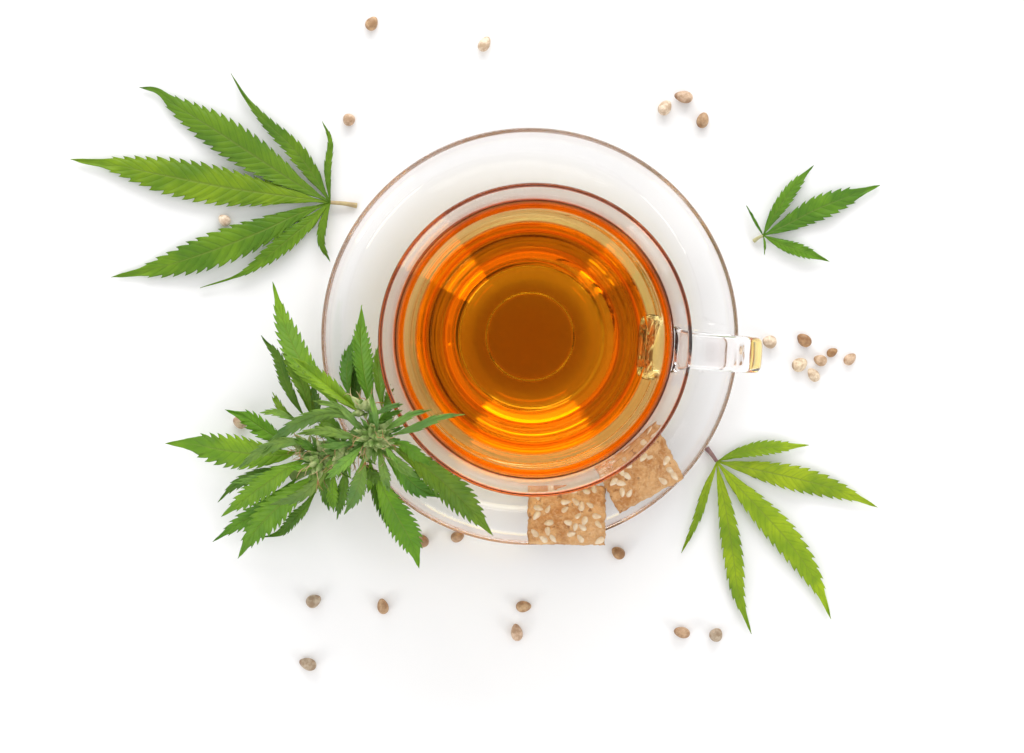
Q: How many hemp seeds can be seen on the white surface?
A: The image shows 25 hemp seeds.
